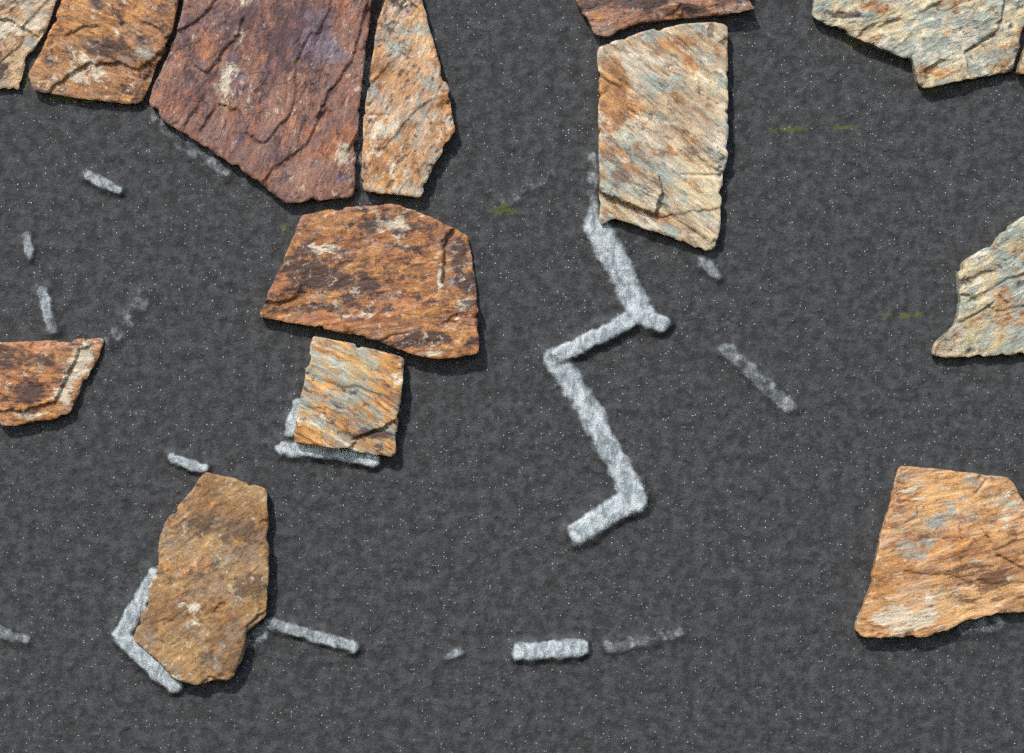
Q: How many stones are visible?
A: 14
